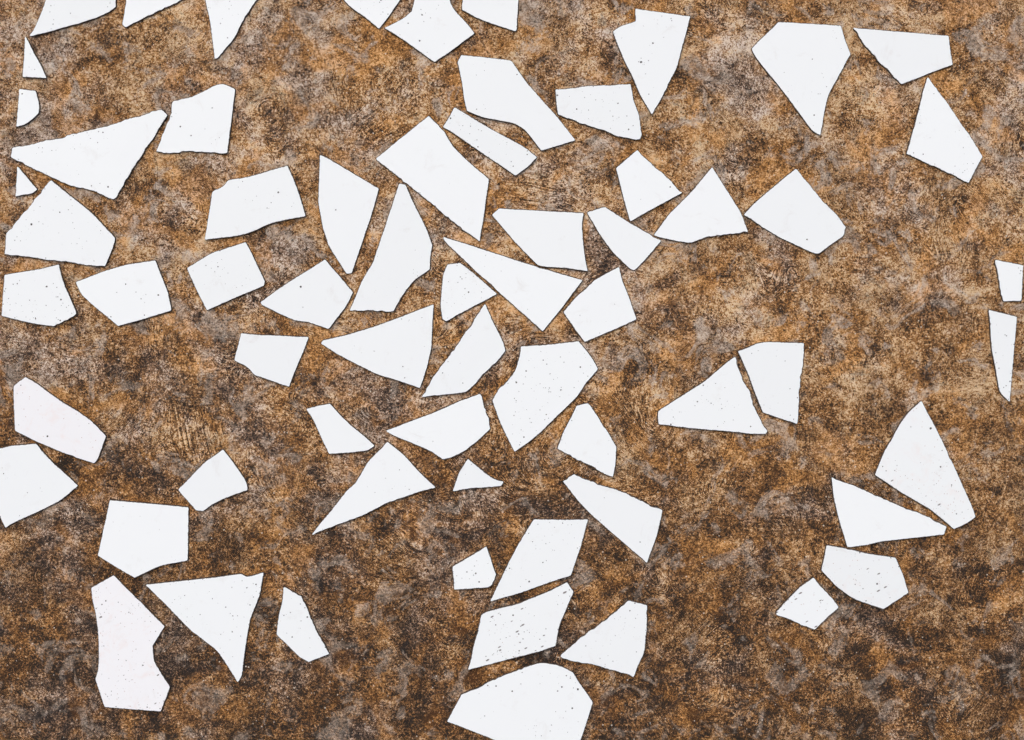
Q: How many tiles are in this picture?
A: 65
